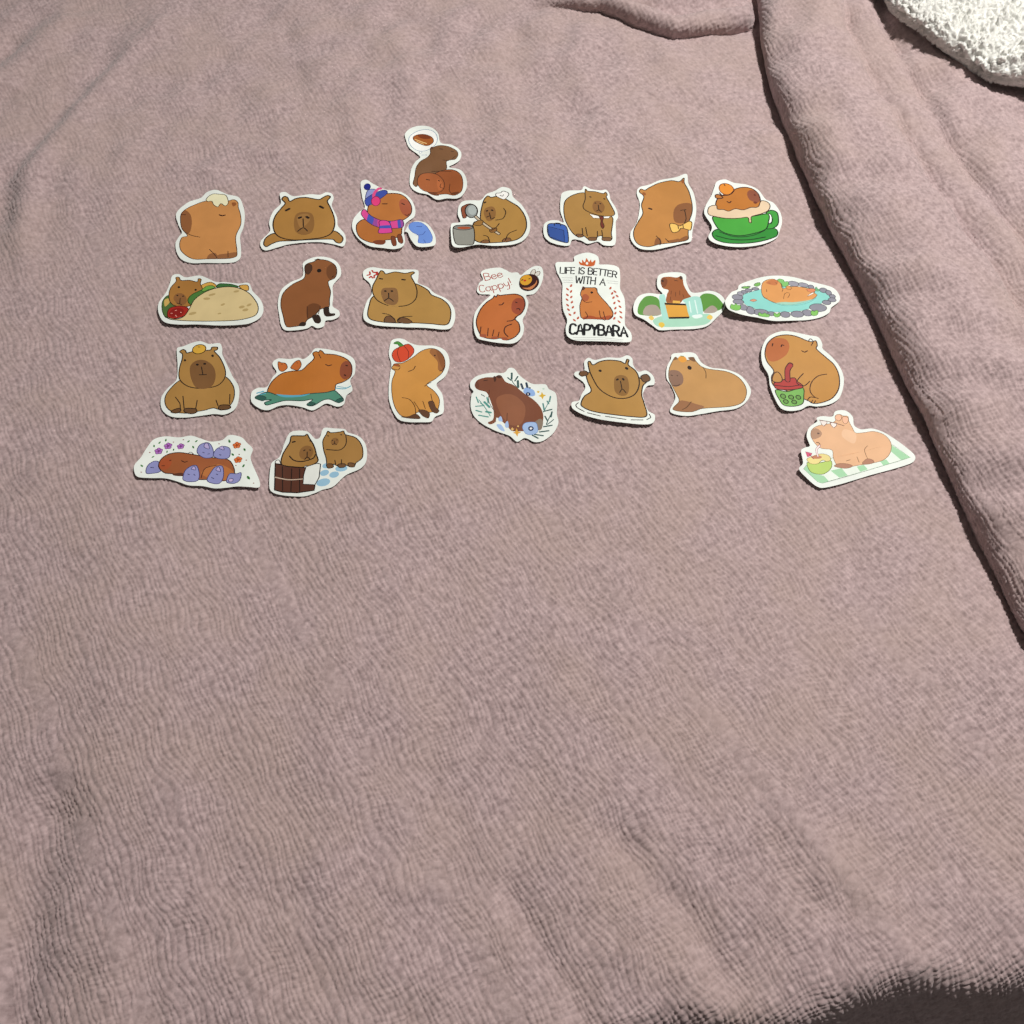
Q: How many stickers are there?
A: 25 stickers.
